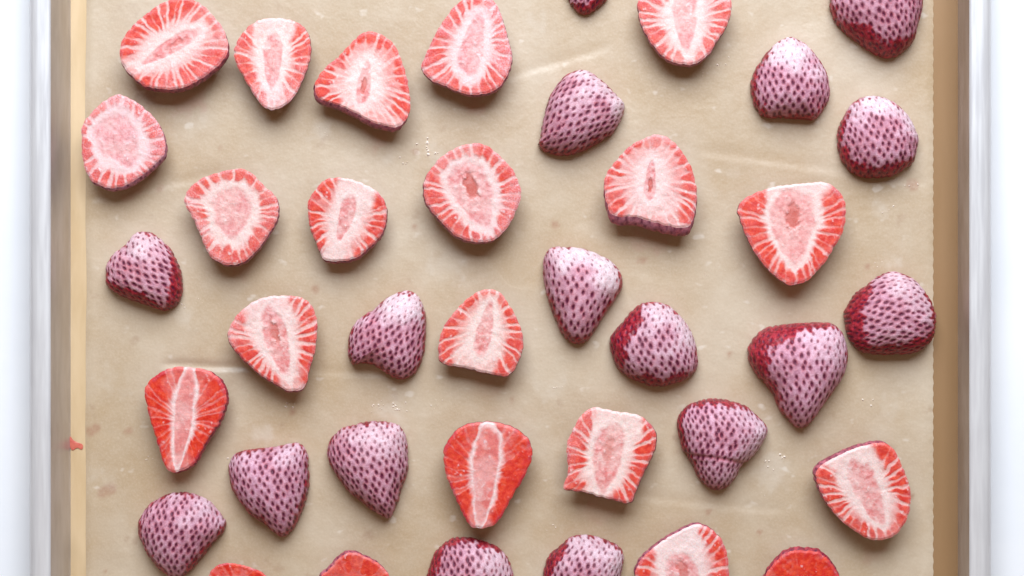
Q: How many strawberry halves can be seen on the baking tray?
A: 38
